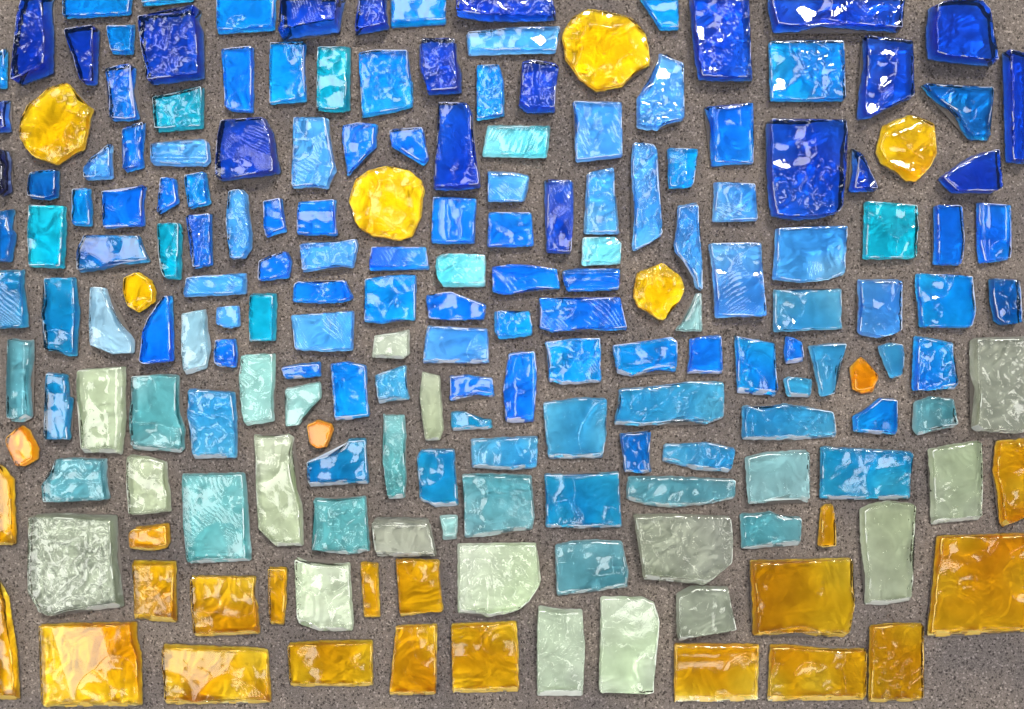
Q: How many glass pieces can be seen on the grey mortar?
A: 190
